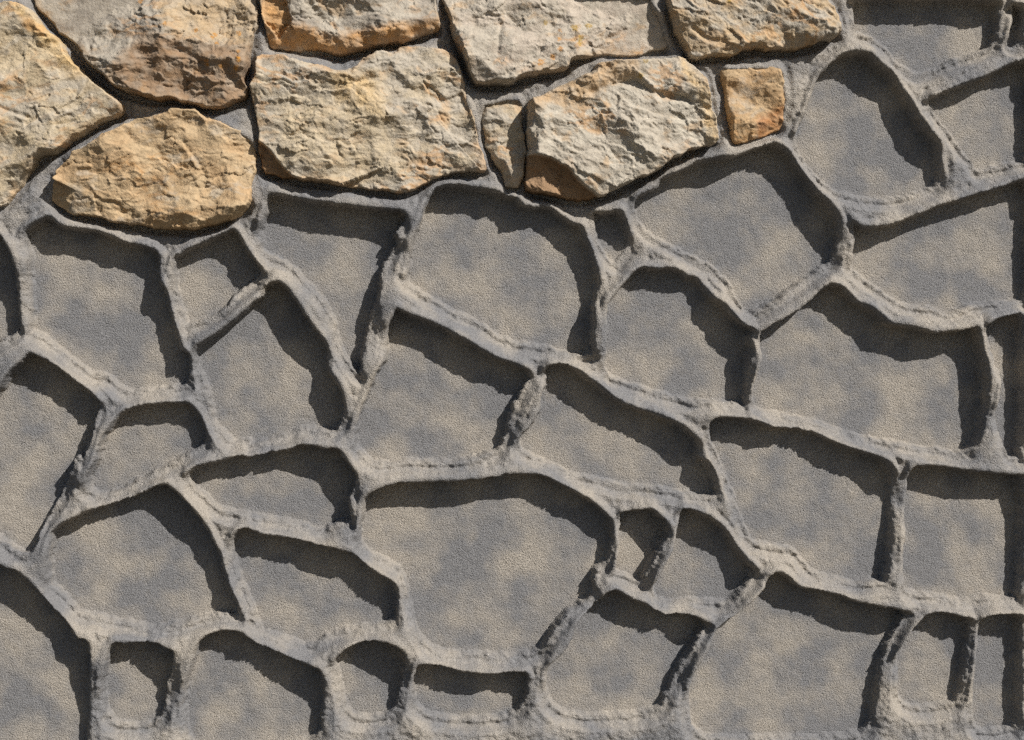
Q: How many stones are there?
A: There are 10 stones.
